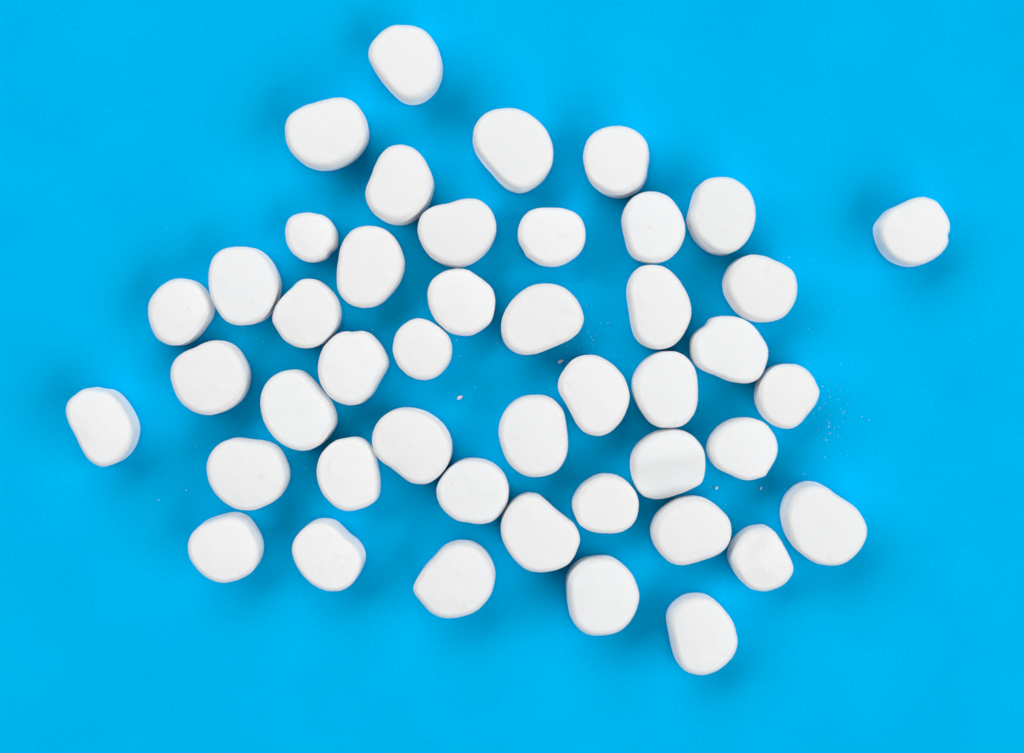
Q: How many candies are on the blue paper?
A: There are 45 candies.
